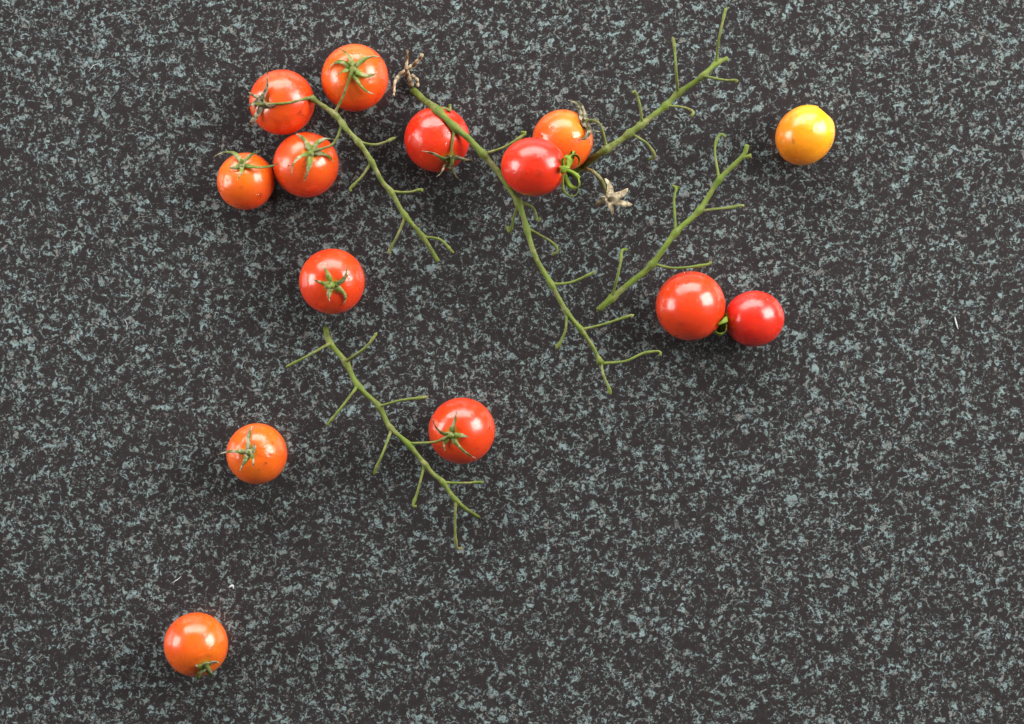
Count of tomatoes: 14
